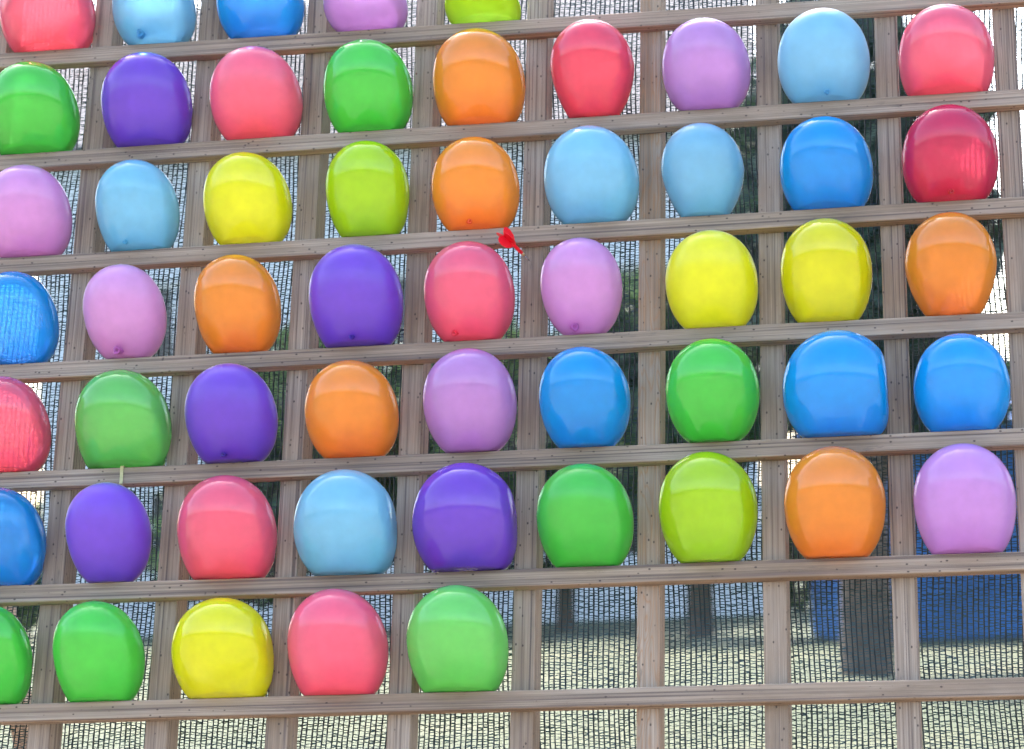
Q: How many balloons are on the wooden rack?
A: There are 55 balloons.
